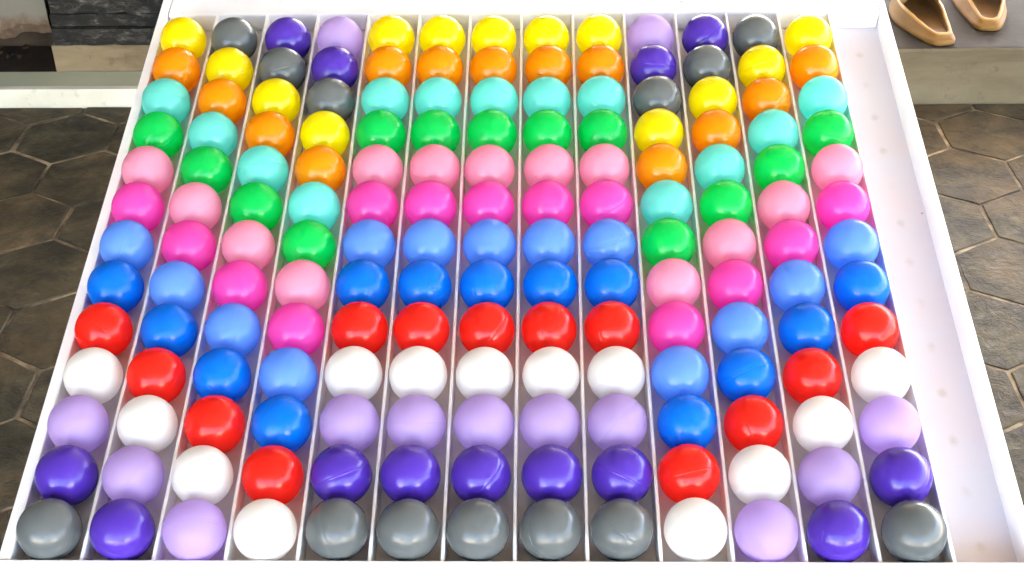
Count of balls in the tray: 169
